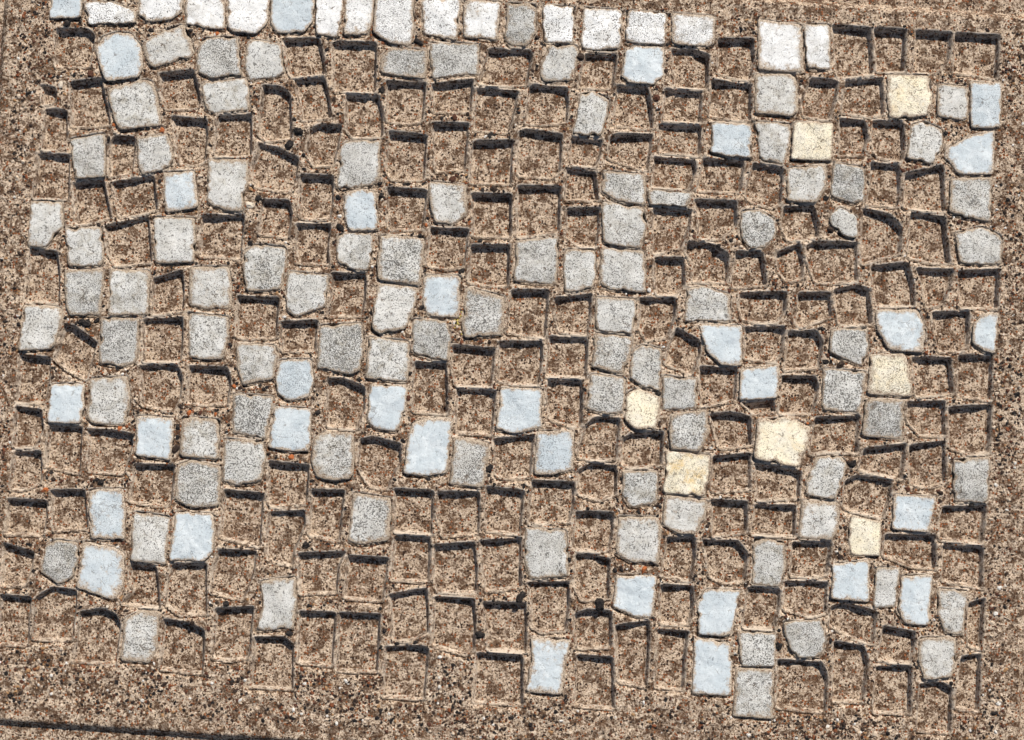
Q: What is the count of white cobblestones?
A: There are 15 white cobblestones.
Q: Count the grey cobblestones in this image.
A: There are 86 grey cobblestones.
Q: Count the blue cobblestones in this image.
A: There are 32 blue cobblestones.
